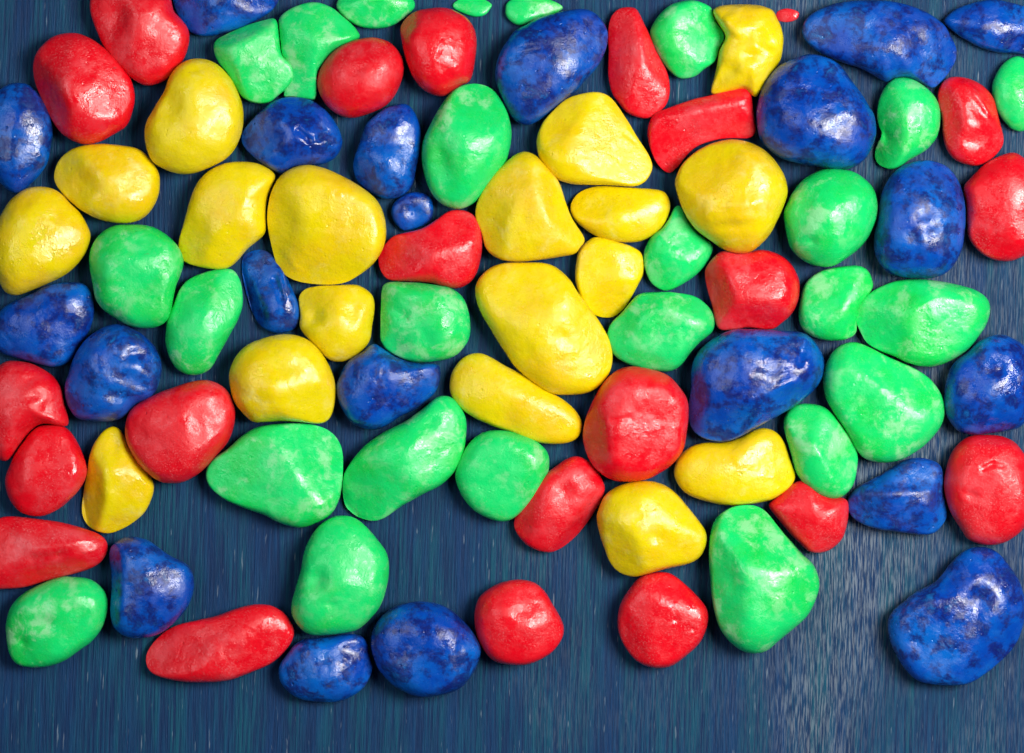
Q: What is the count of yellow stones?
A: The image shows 18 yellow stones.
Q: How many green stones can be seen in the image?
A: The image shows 25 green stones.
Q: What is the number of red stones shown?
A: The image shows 22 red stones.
